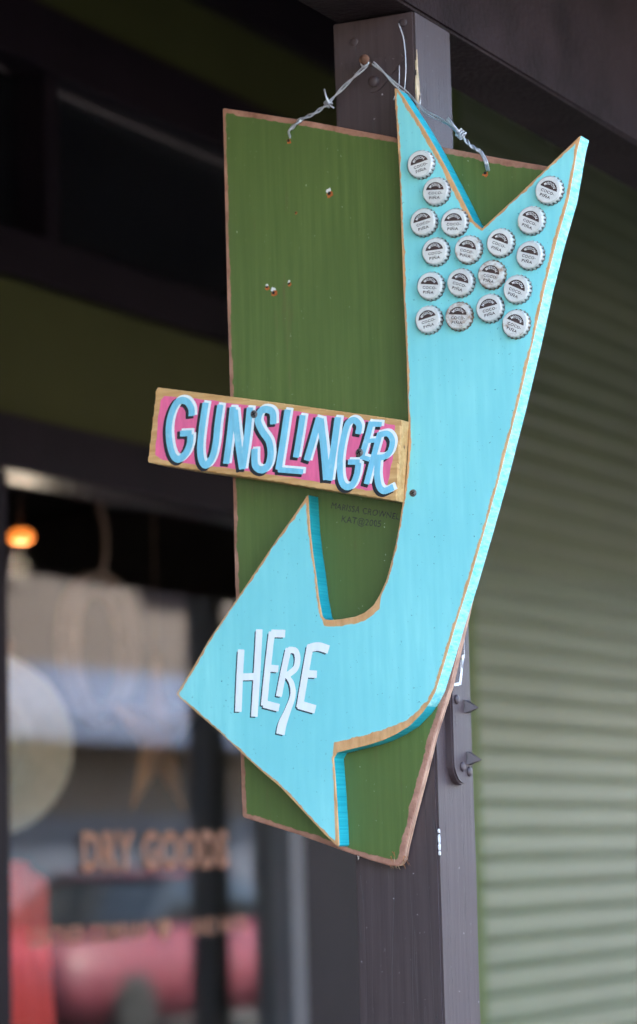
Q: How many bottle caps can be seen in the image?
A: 18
